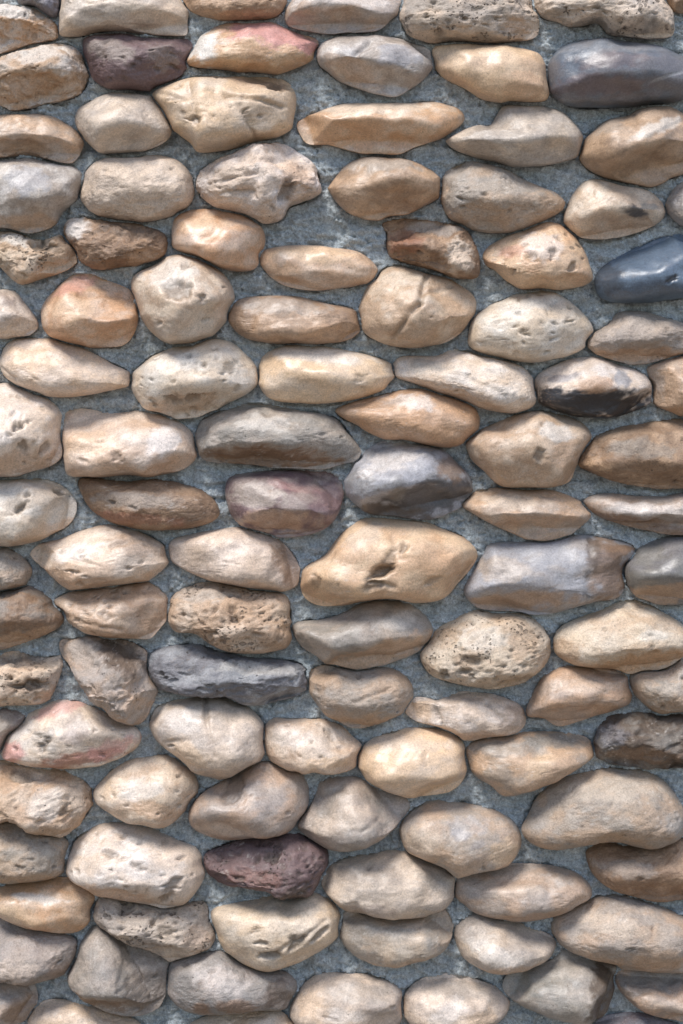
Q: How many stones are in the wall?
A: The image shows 114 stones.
